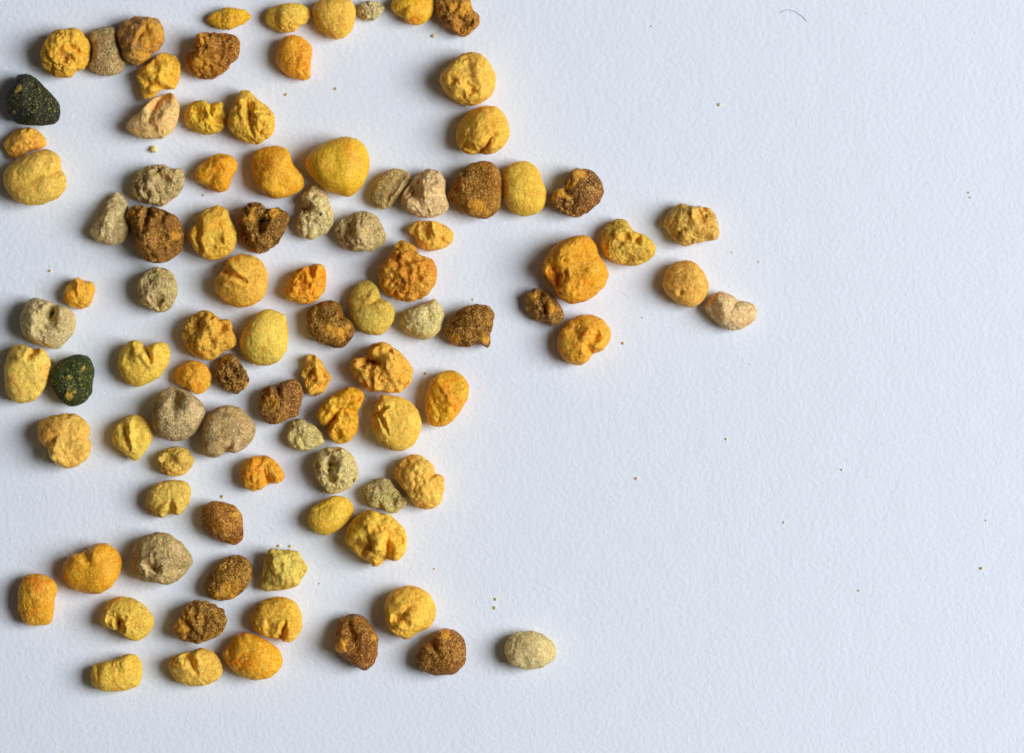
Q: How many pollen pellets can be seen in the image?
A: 95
